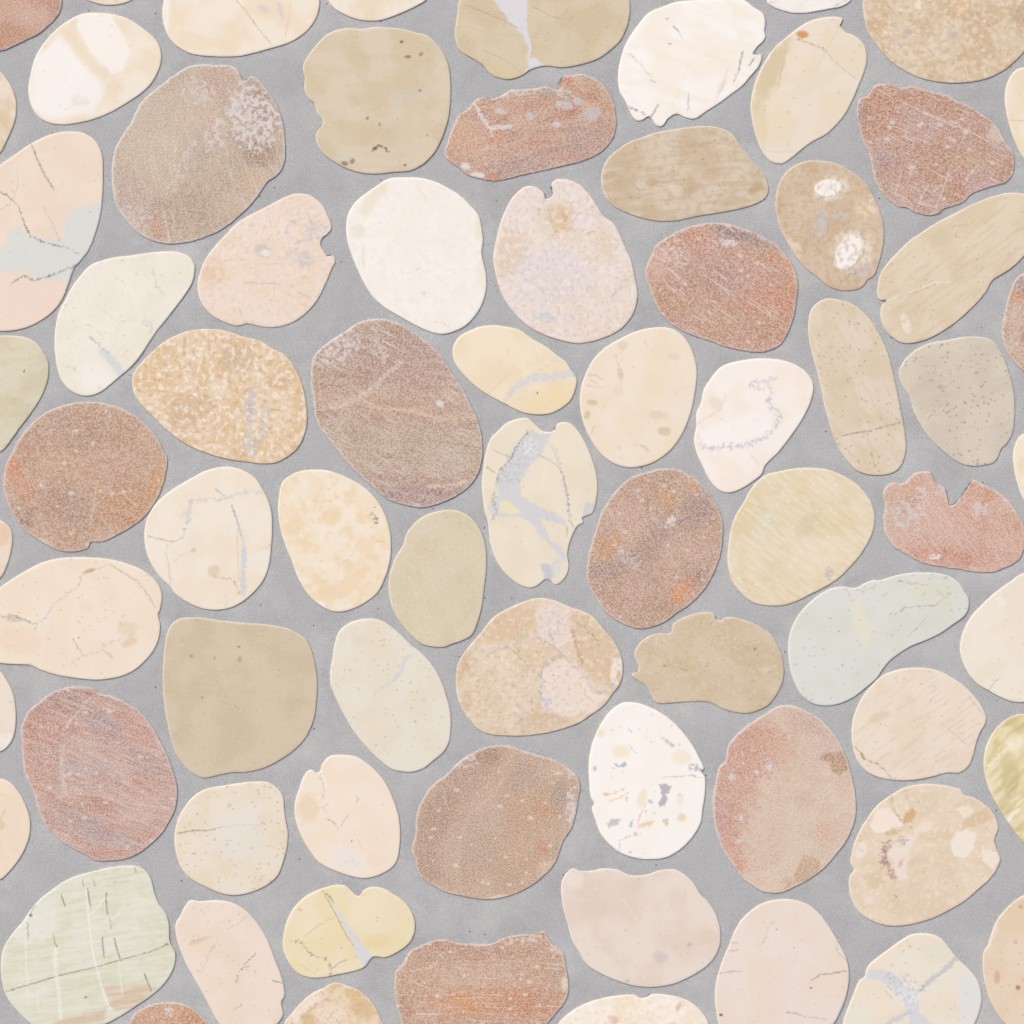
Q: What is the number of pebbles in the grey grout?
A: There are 73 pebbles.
